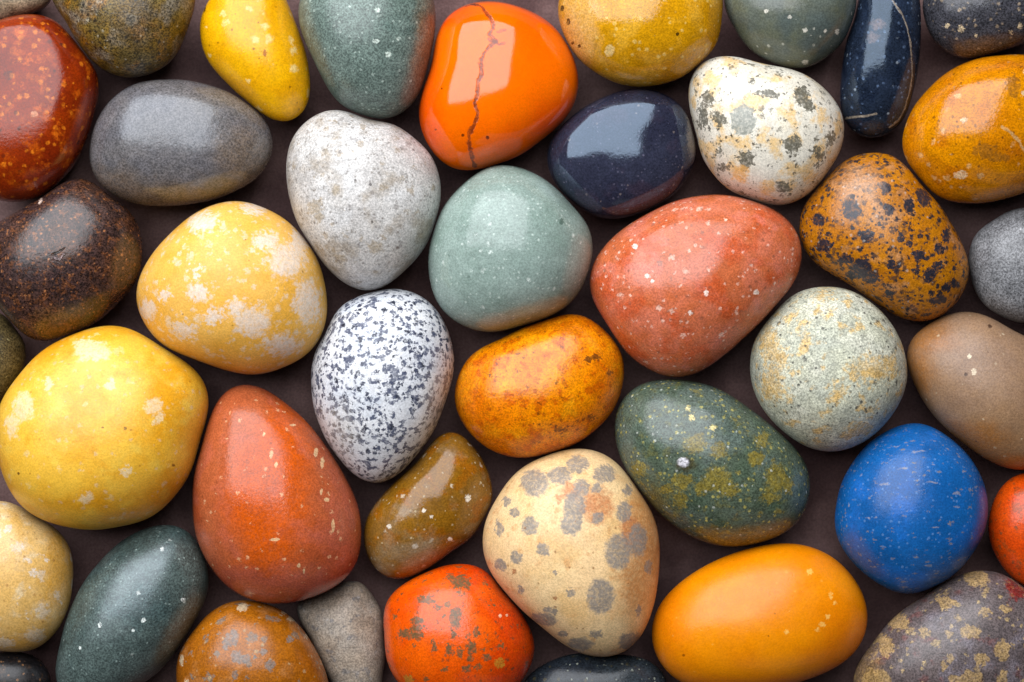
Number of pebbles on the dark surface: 42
